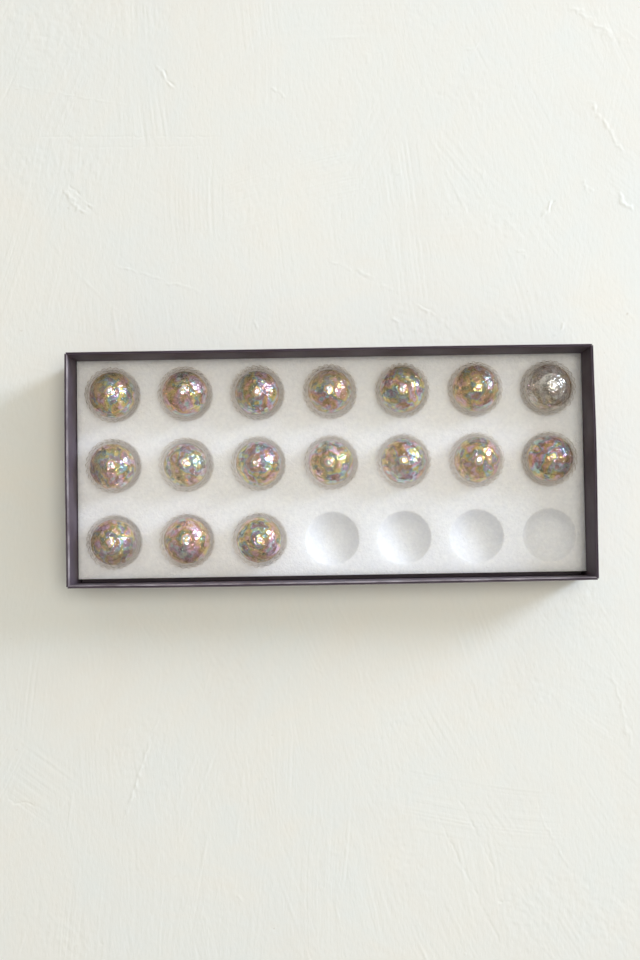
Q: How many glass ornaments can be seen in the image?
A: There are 17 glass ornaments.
